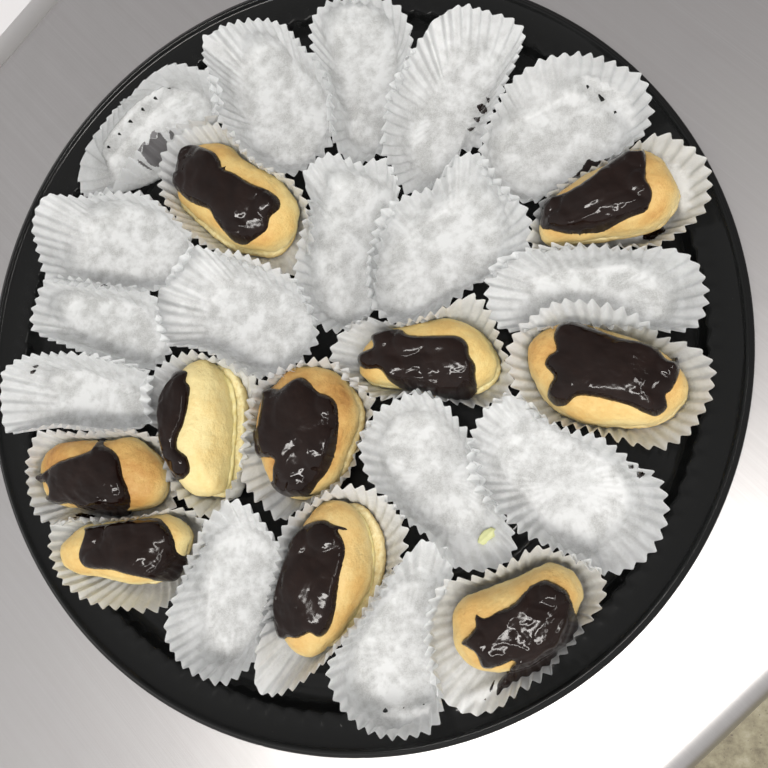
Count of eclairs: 10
